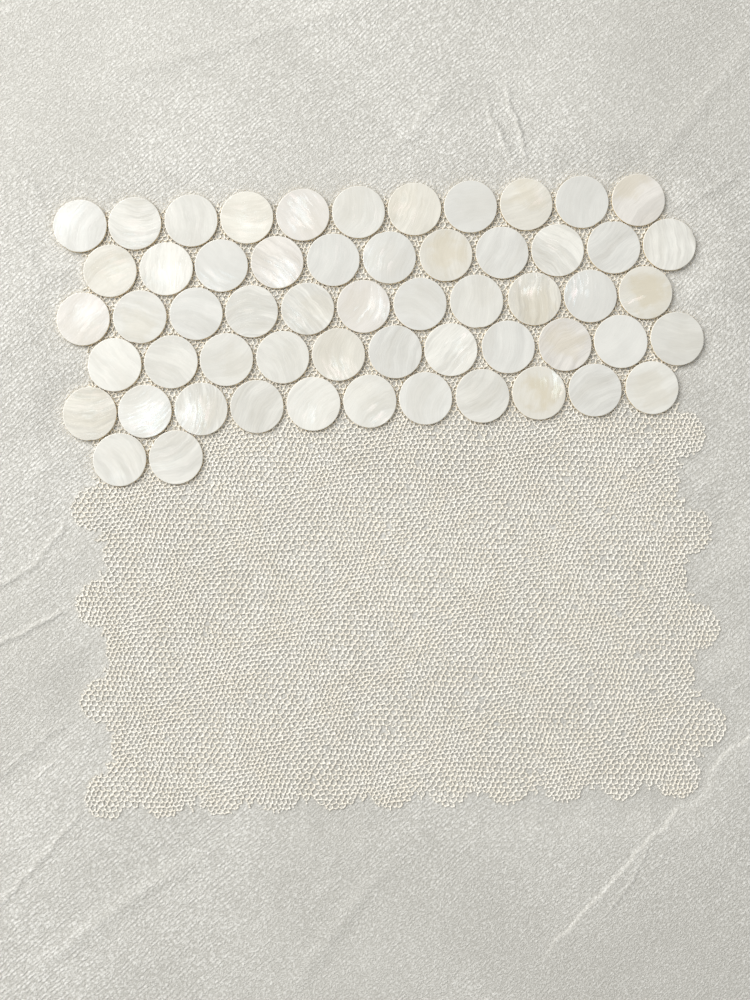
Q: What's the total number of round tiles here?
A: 57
